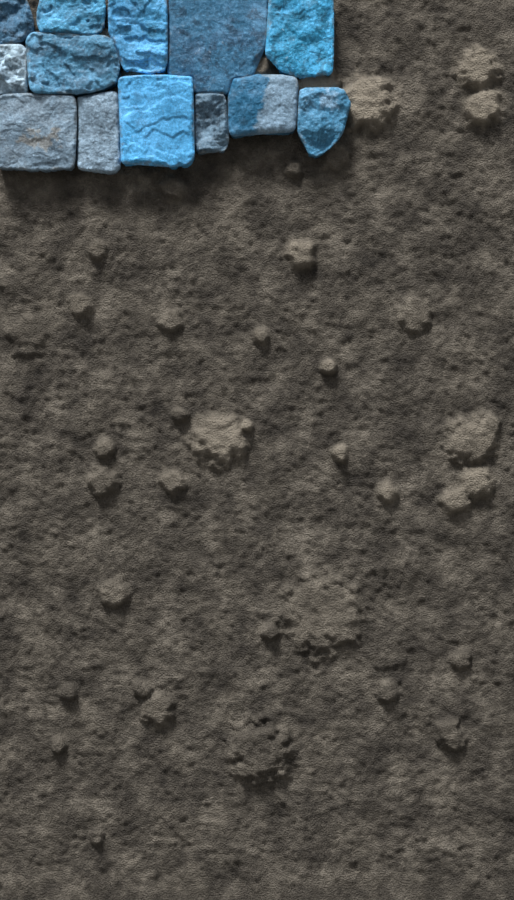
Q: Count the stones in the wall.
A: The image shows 13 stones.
